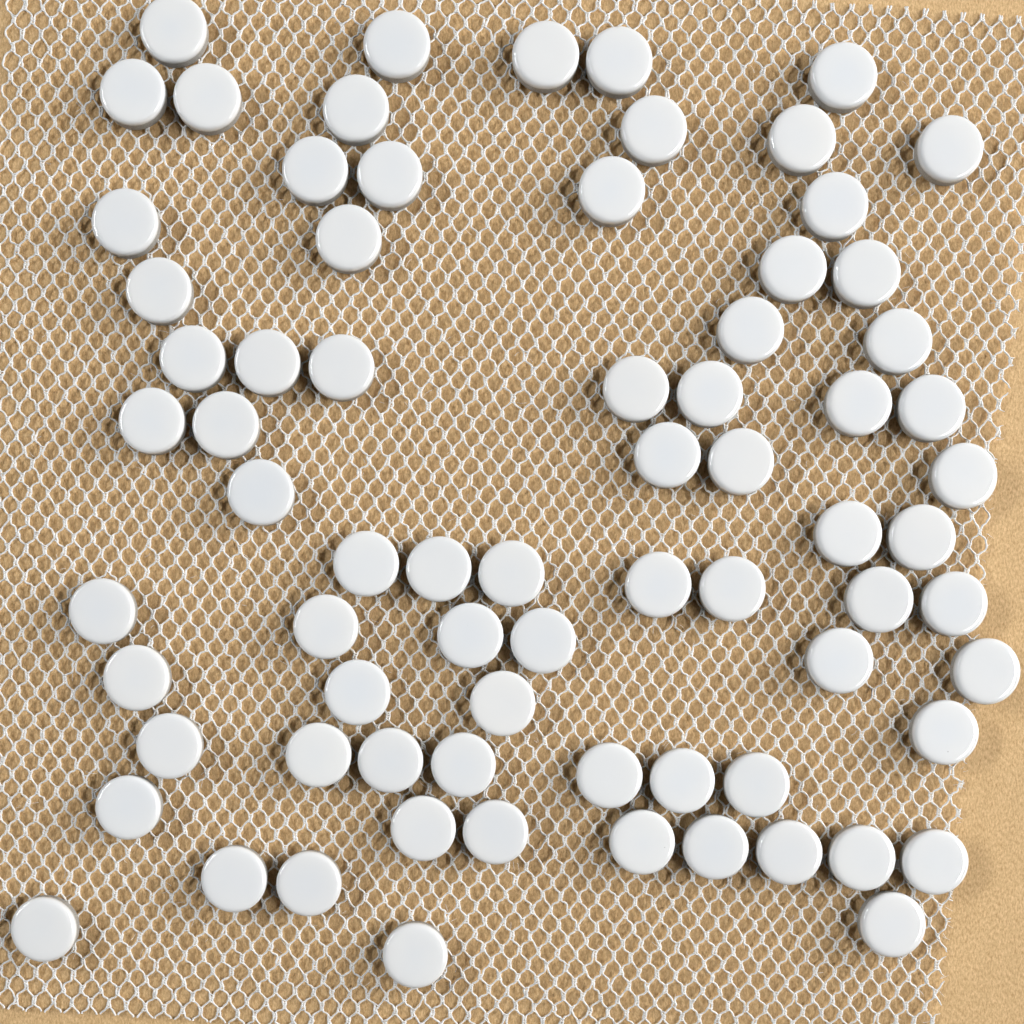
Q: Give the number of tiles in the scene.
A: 74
